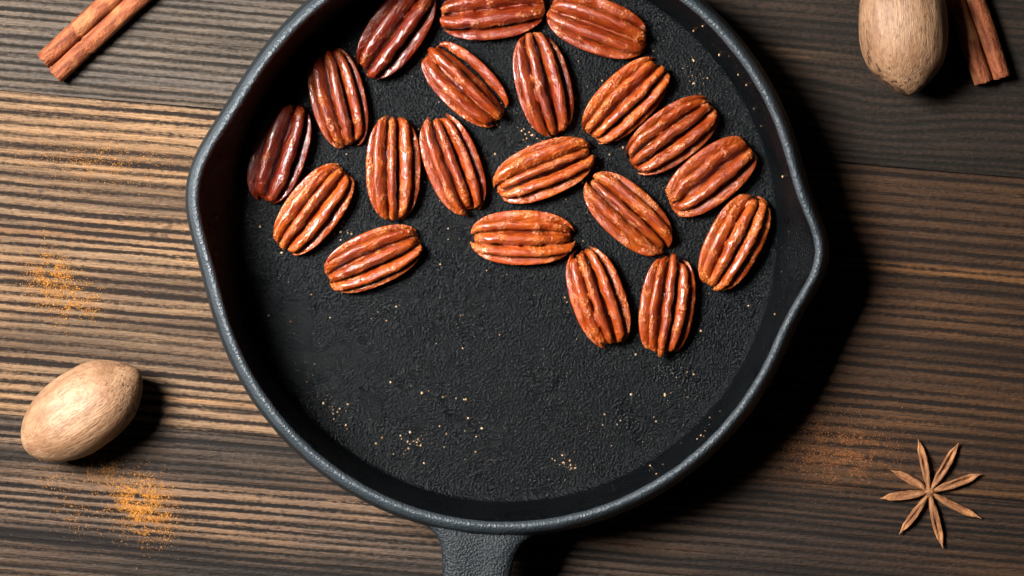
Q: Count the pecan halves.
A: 20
